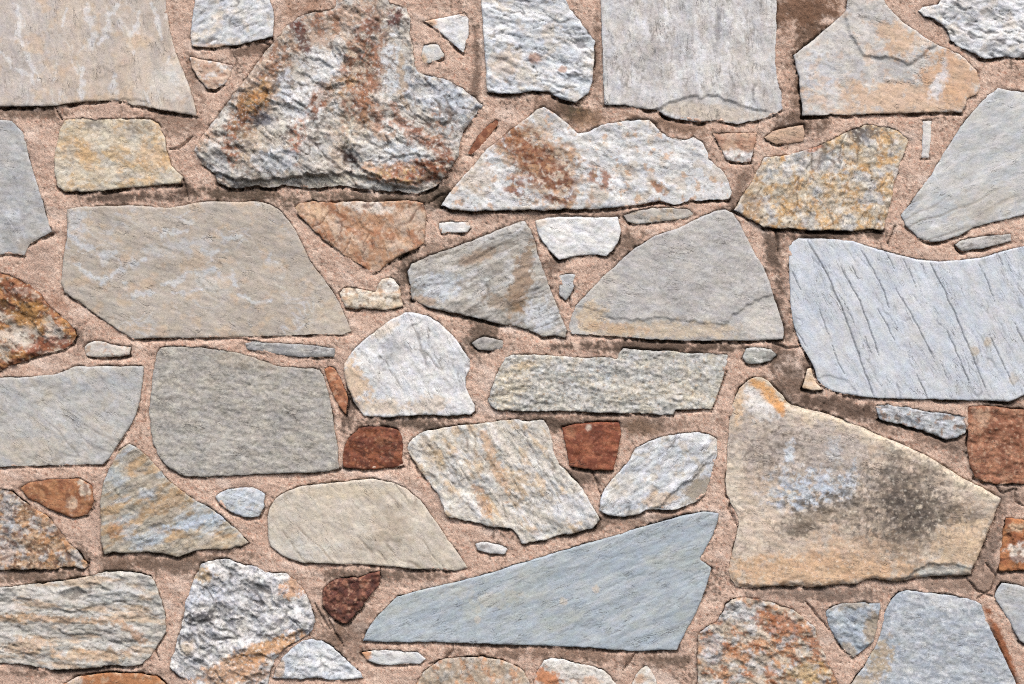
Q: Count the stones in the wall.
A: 69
